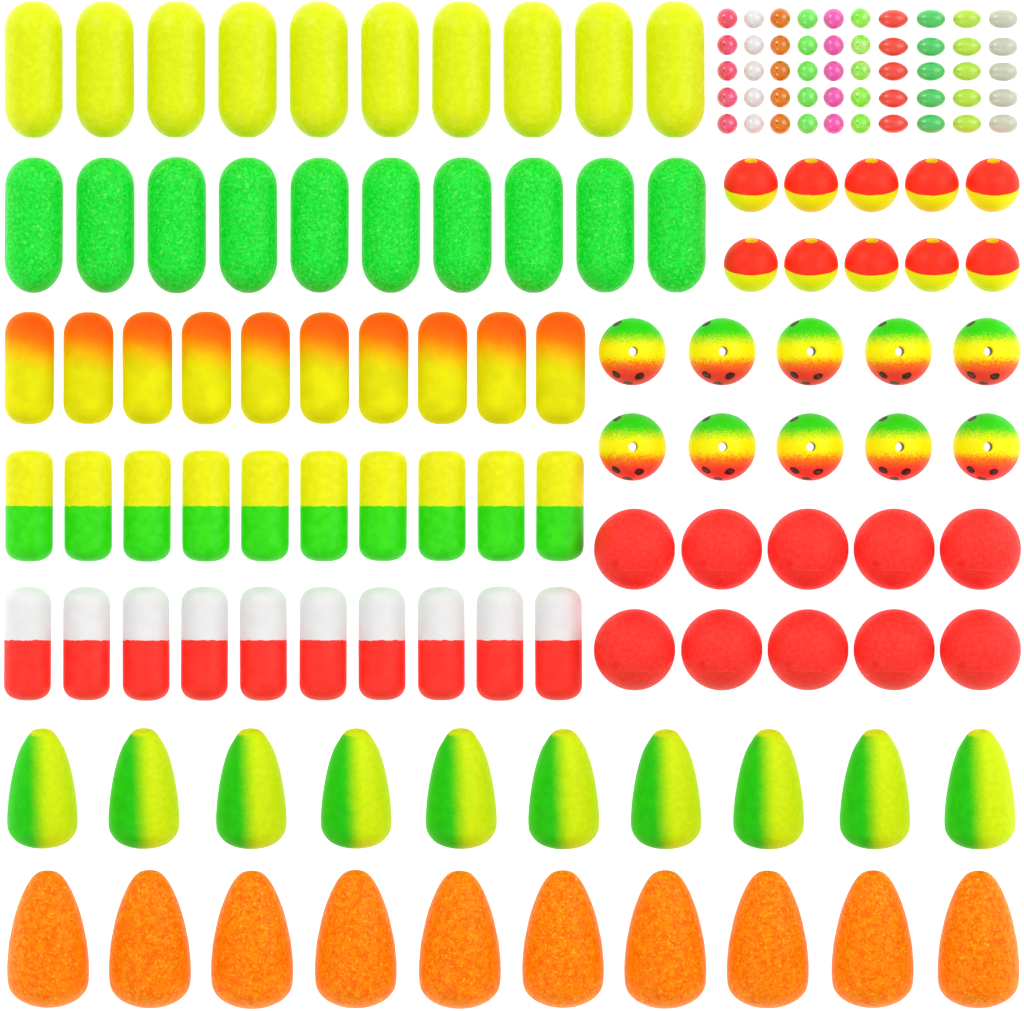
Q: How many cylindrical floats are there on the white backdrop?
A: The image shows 50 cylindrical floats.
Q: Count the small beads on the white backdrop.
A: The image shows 50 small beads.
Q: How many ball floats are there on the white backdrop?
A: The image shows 30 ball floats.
